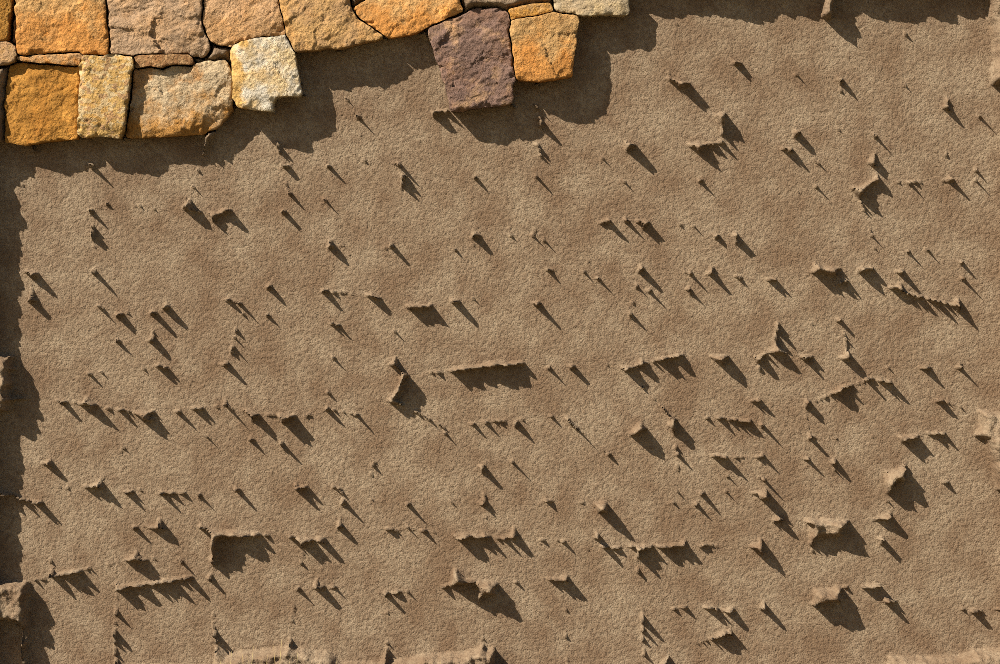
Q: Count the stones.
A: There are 17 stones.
